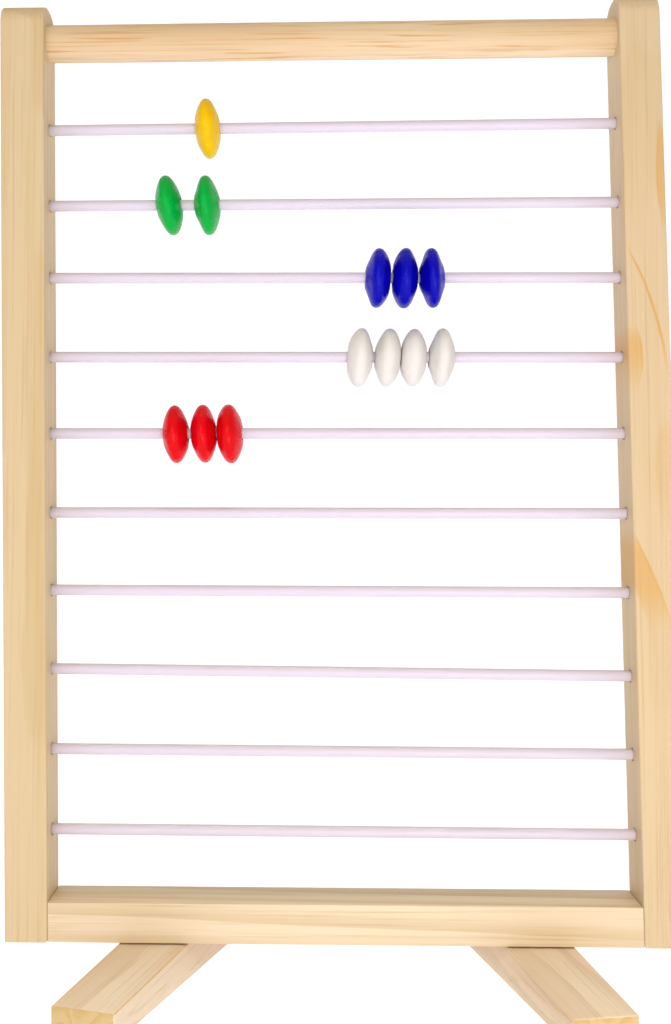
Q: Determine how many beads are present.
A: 13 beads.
